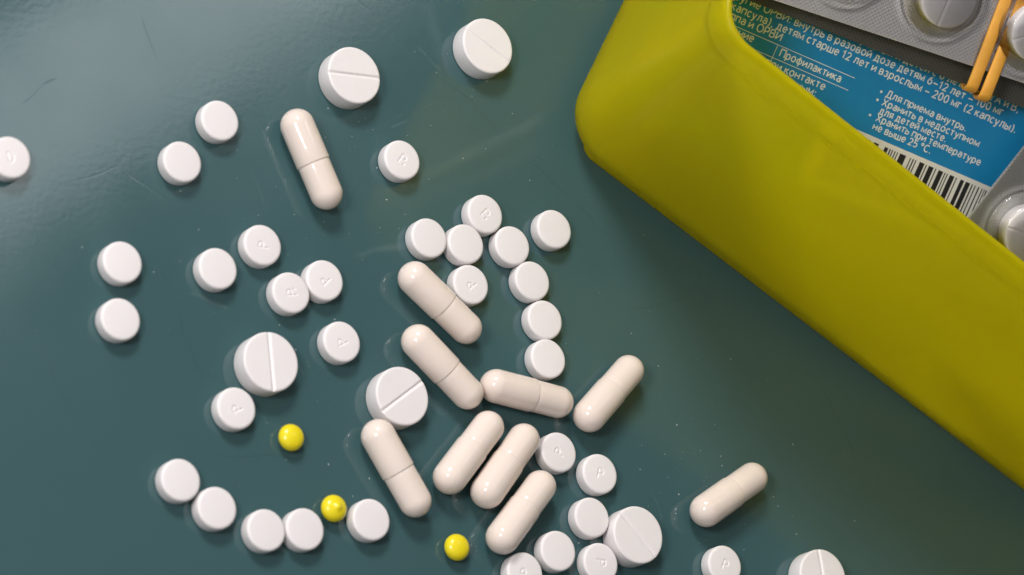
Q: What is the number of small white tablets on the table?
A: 33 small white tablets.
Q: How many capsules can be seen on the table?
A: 10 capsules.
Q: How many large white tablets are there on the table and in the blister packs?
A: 9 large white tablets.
